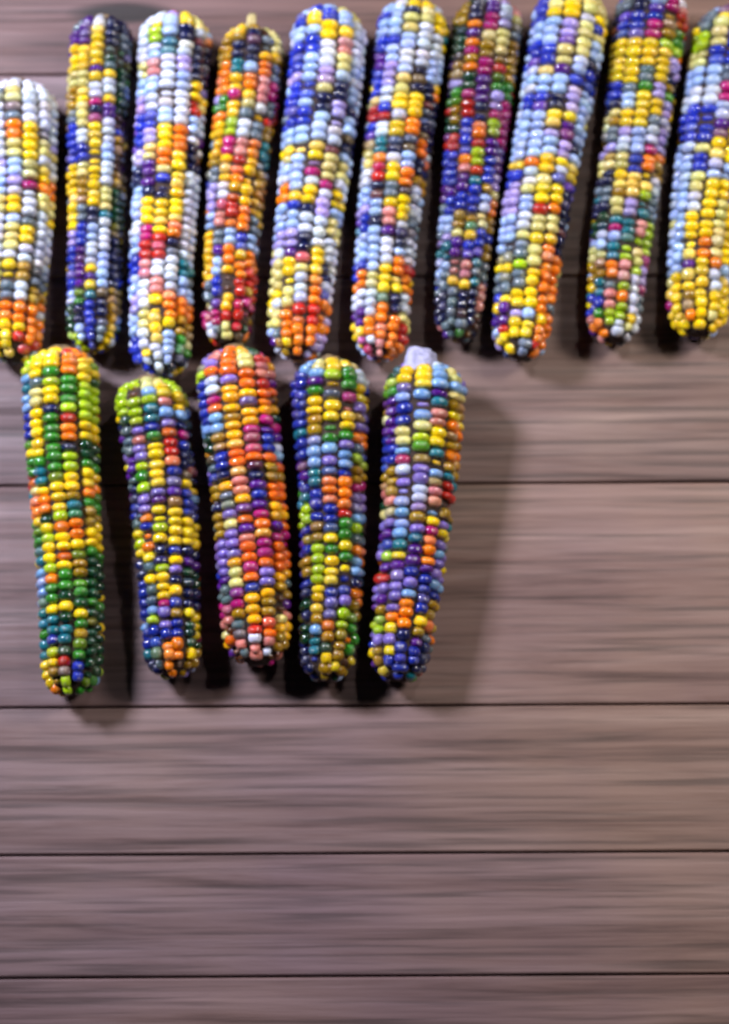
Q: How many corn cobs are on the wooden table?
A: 15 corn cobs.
